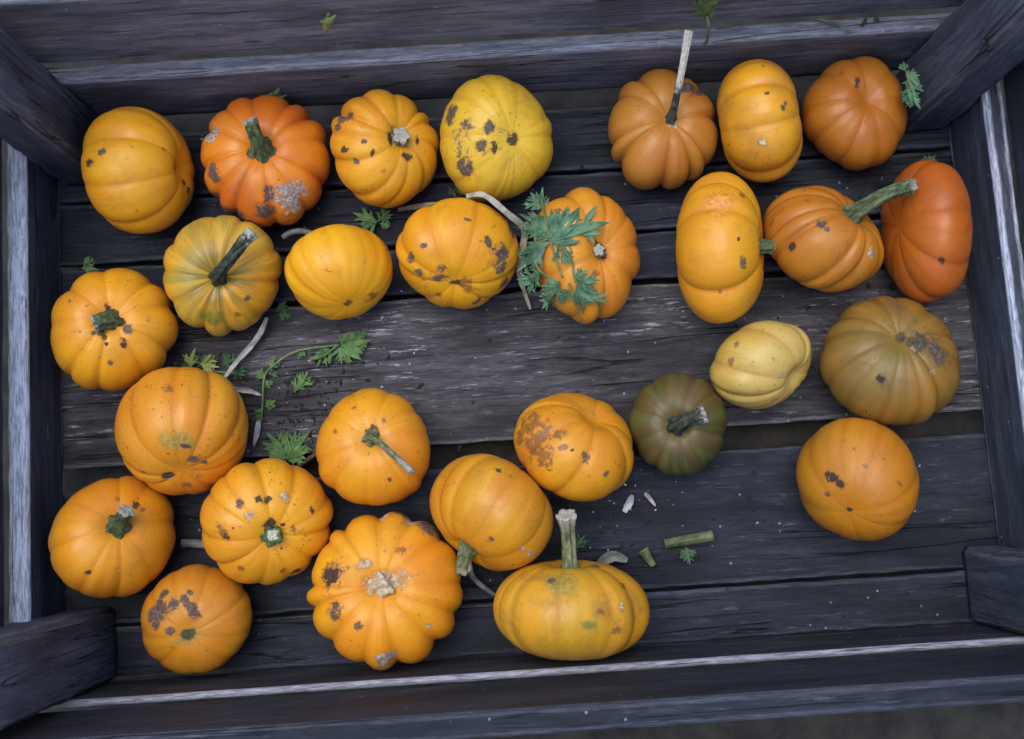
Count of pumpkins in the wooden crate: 28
